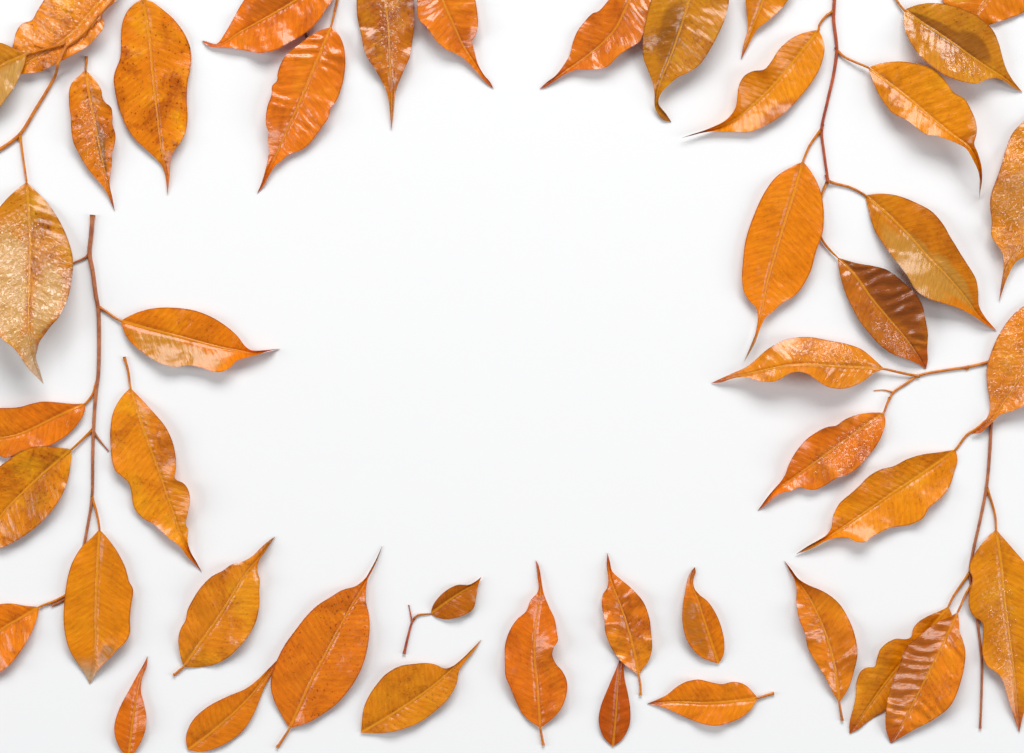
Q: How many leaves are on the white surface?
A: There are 45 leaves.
